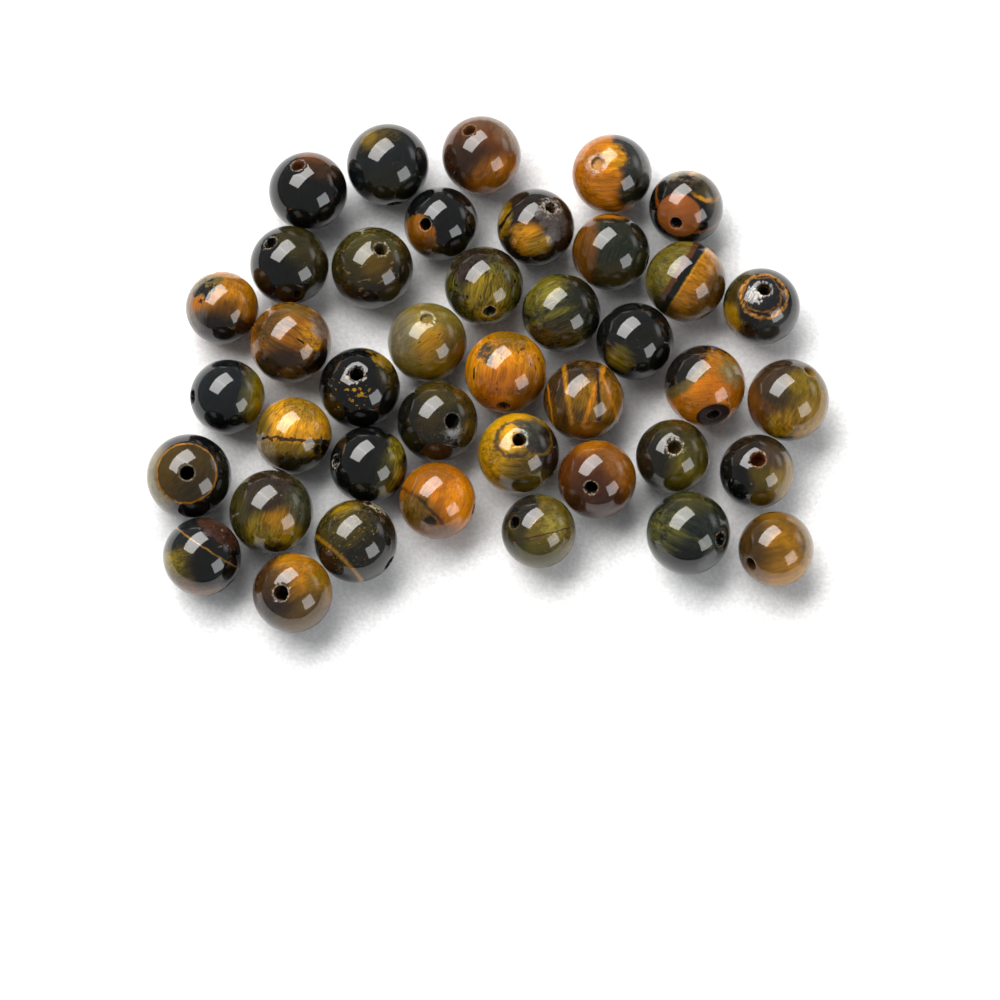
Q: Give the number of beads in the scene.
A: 40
